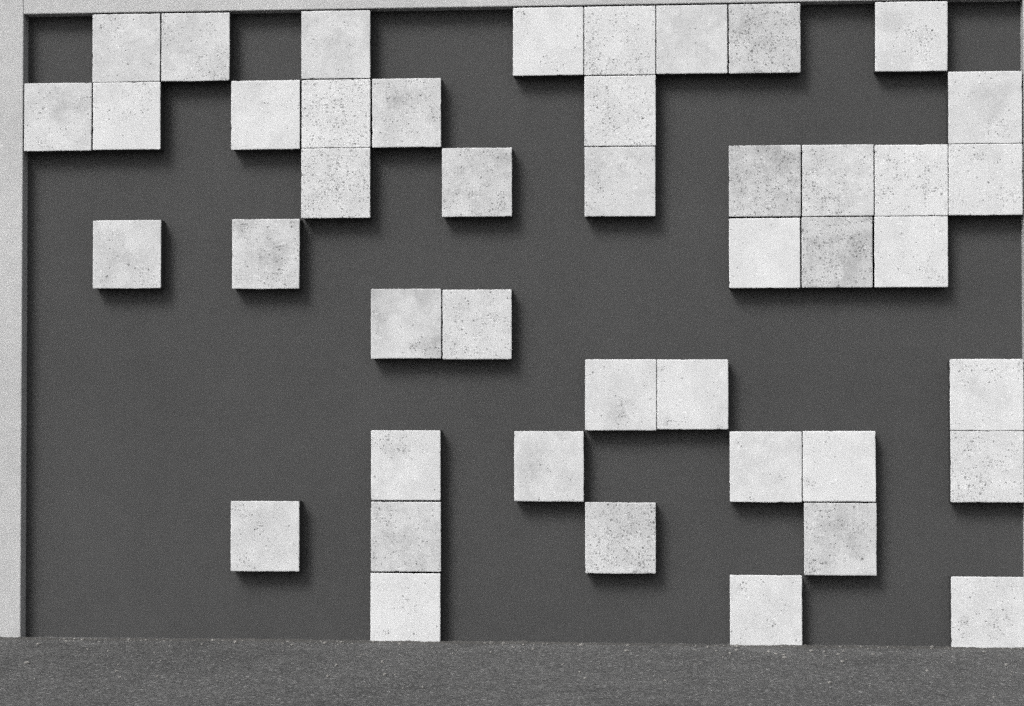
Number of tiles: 44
